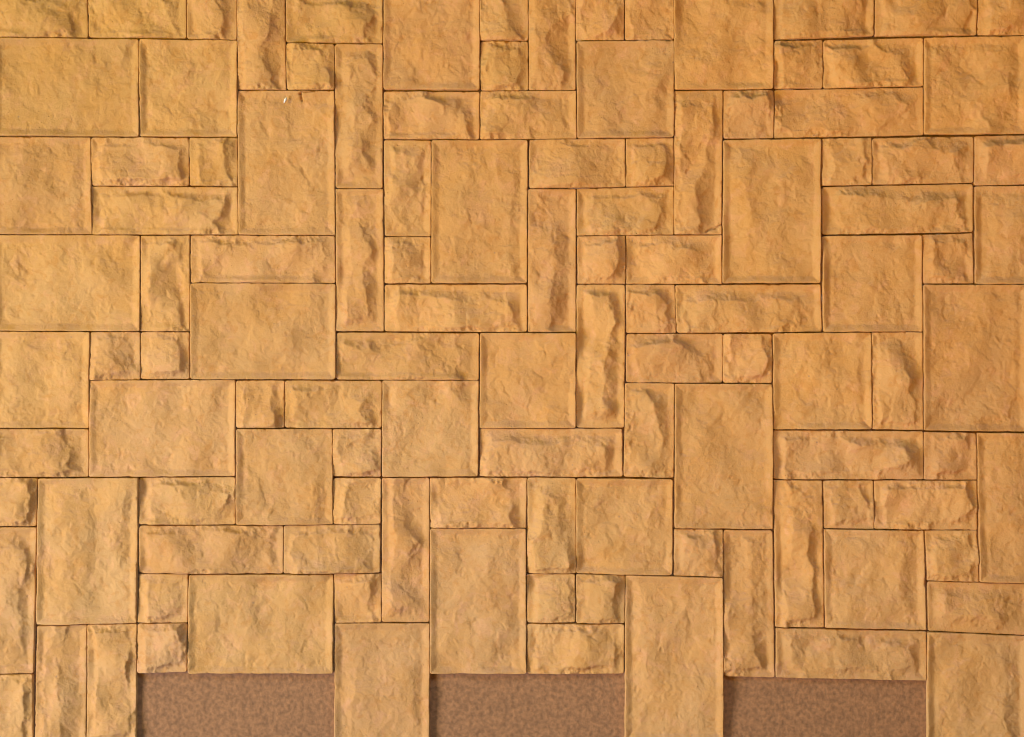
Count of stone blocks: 116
